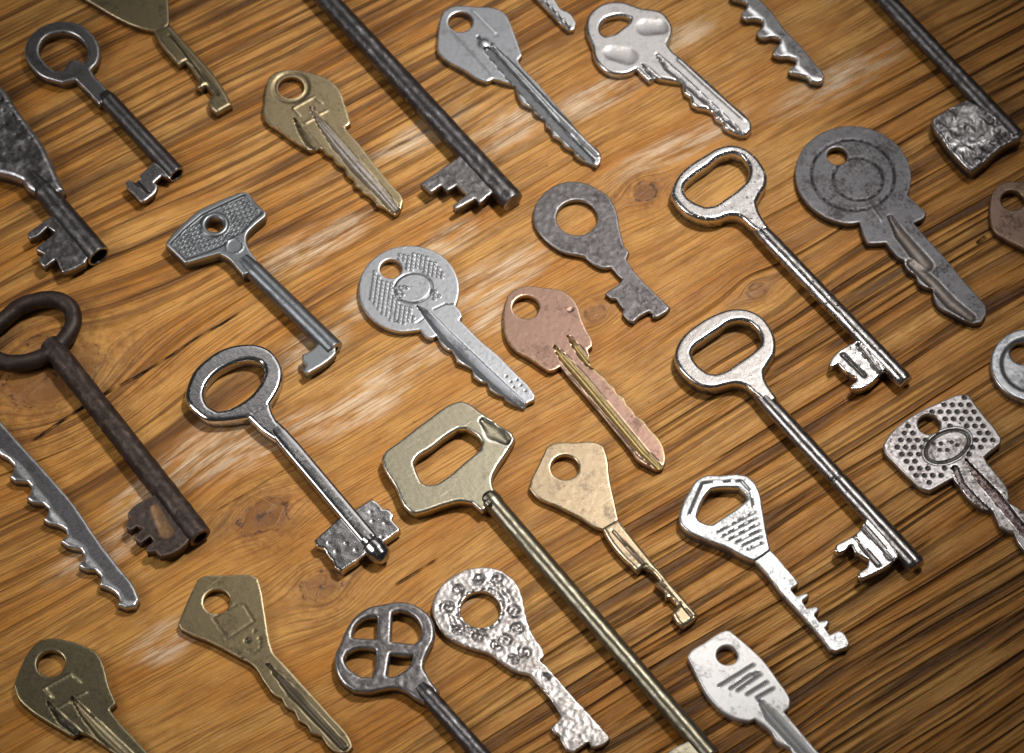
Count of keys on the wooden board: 31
